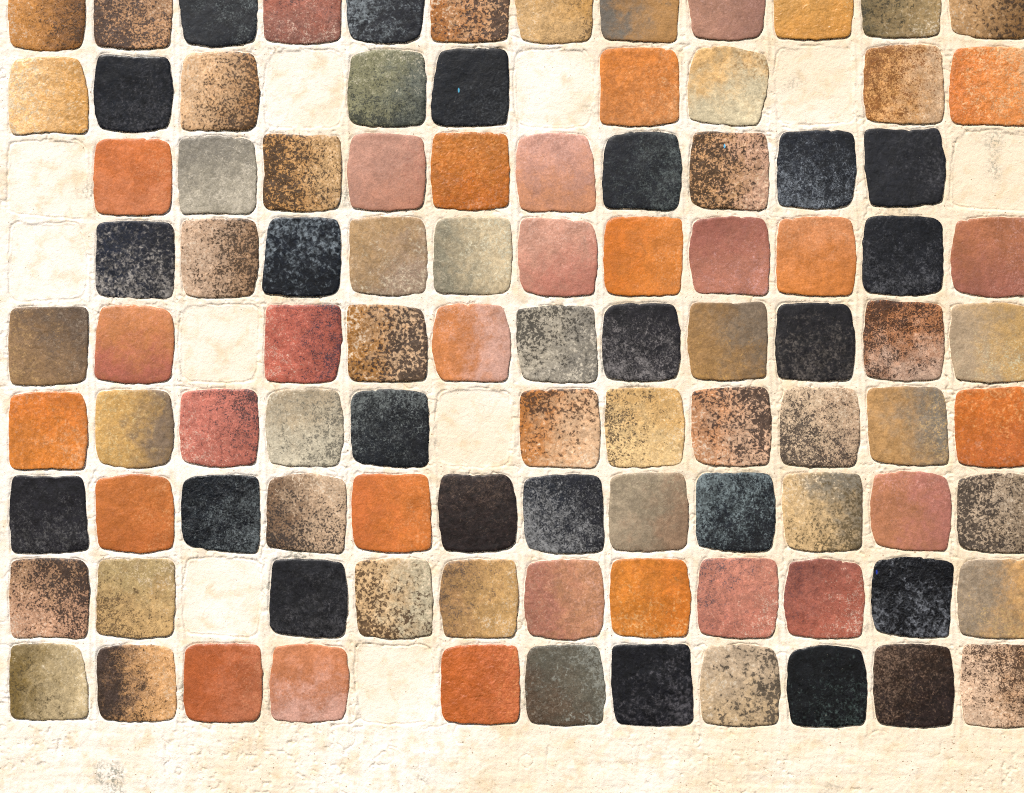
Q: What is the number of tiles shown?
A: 98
